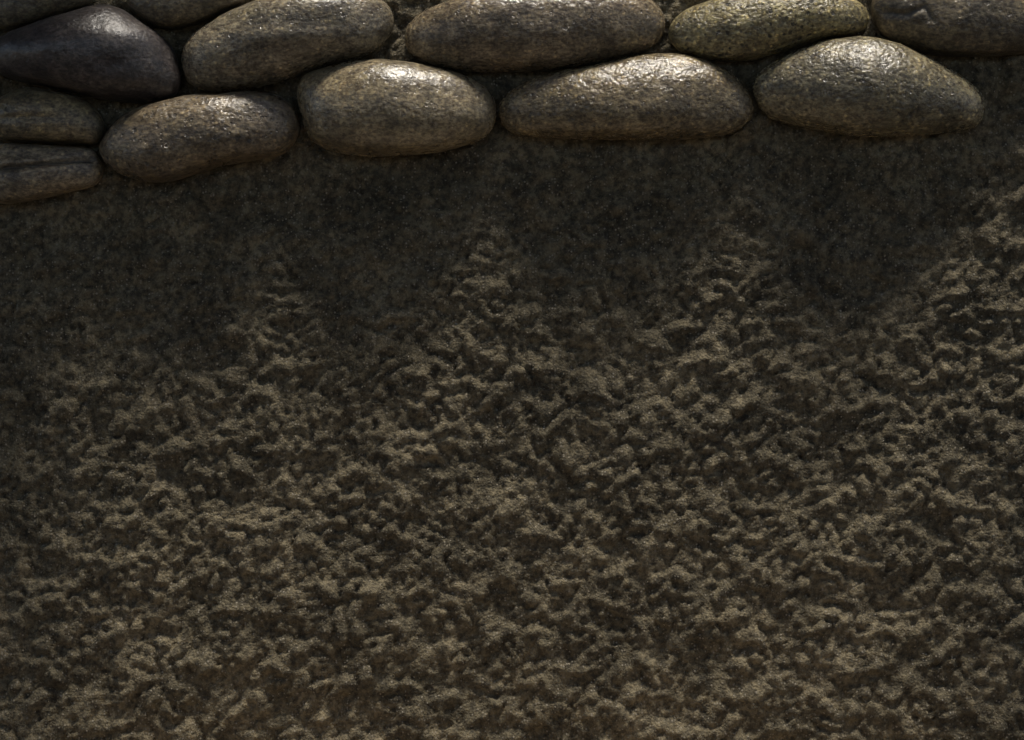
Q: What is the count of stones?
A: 13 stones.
